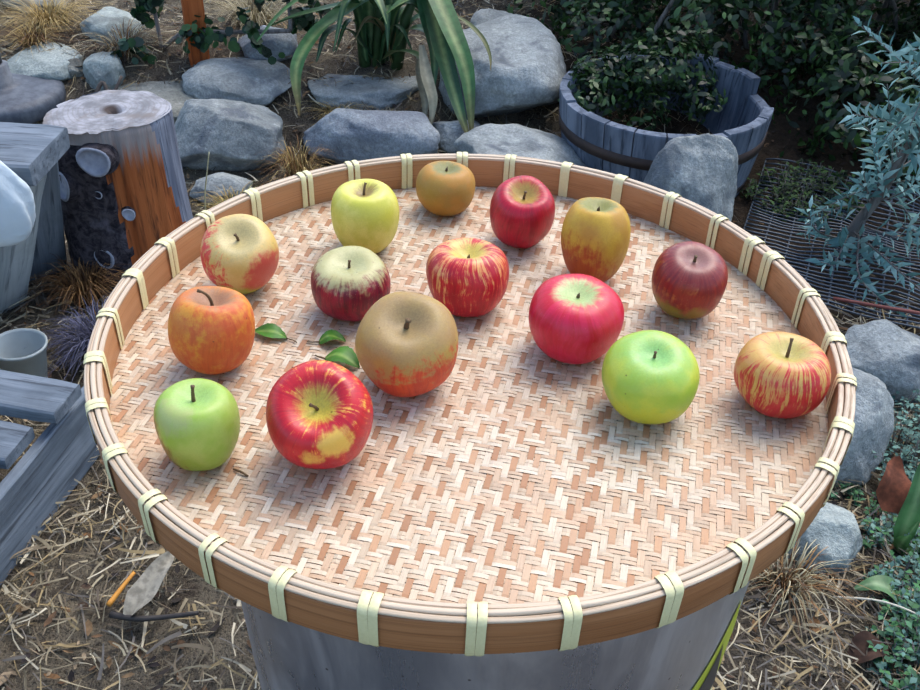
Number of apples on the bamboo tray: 15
